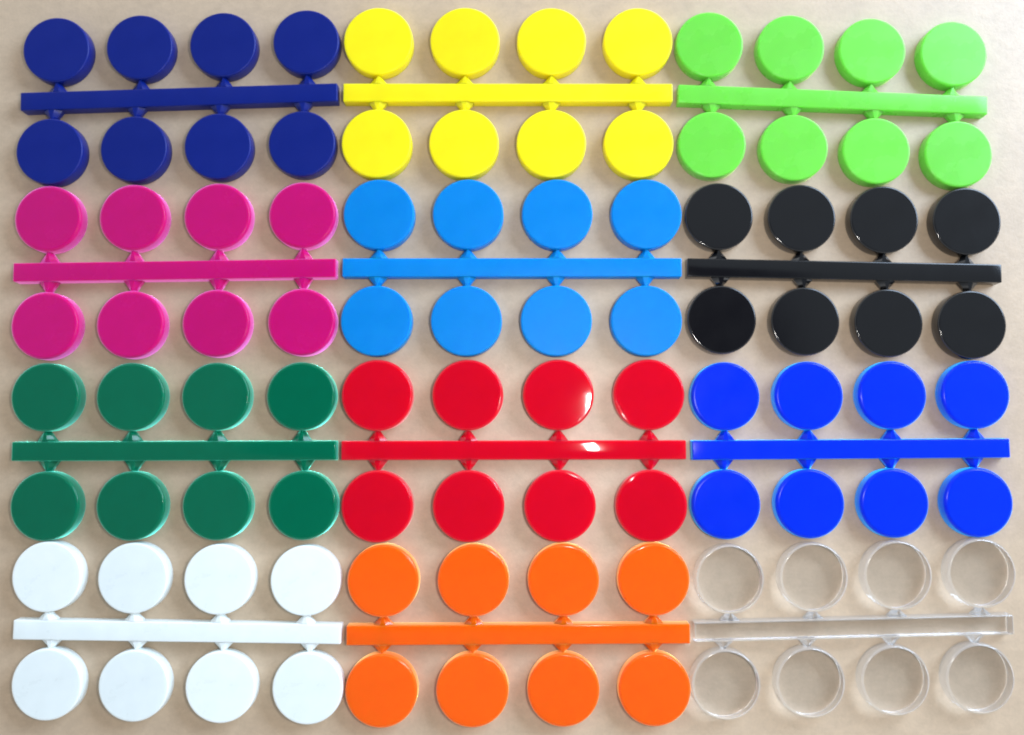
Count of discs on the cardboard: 96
